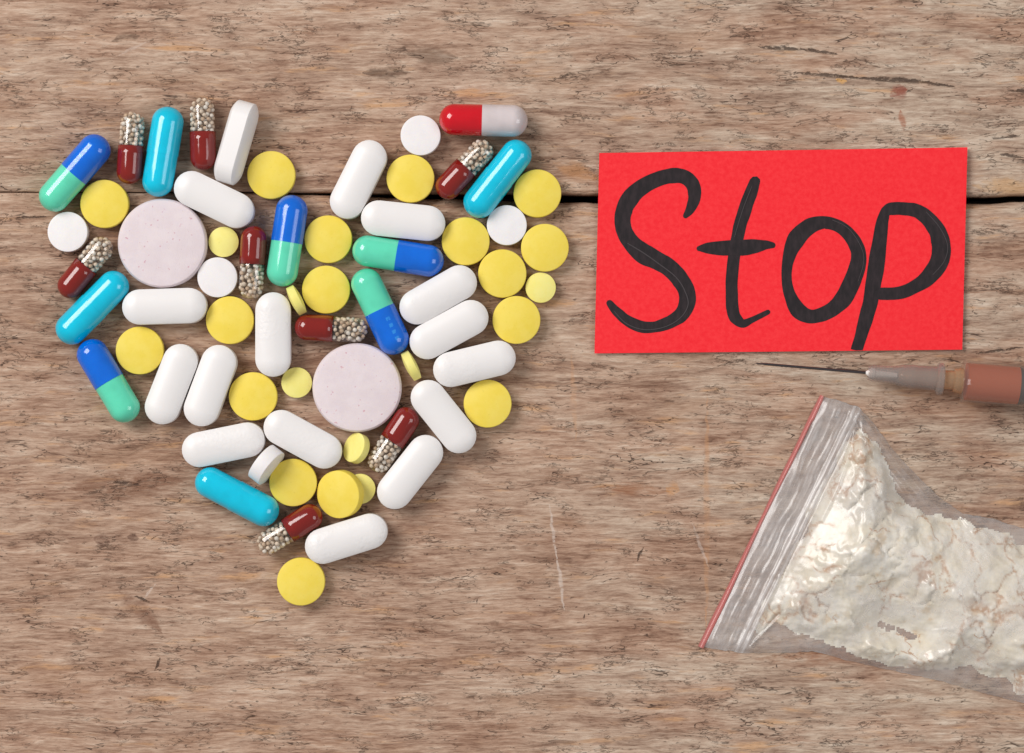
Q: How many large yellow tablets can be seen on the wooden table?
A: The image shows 17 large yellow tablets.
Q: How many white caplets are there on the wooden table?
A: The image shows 16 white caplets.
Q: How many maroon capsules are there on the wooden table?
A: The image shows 8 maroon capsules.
